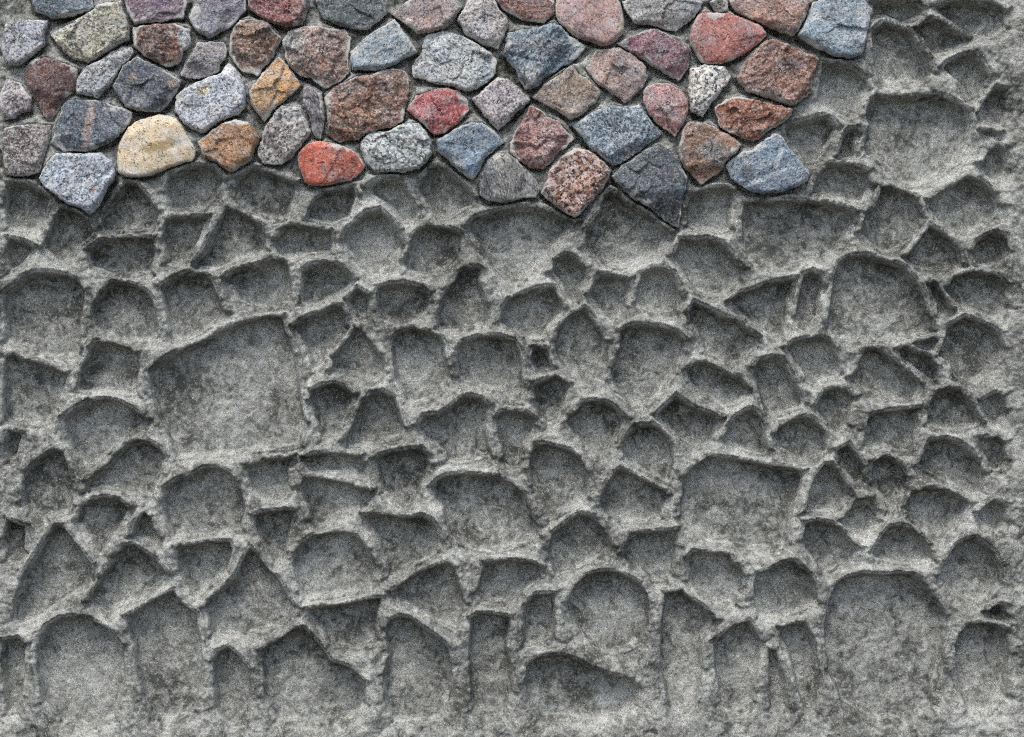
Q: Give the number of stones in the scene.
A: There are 56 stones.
